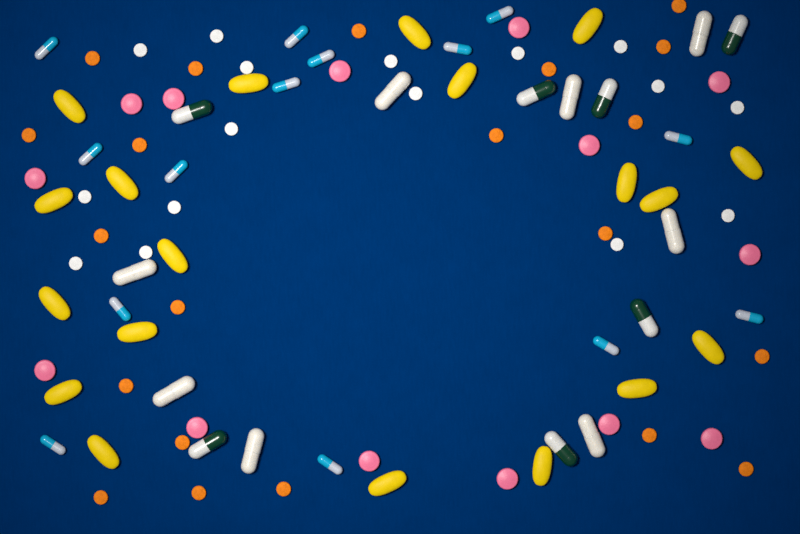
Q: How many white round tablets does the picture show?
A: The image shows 16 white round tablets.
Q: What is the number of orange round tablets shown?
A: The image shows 21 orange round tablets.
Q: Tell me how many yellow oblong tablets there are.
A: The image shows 19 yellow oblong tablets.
